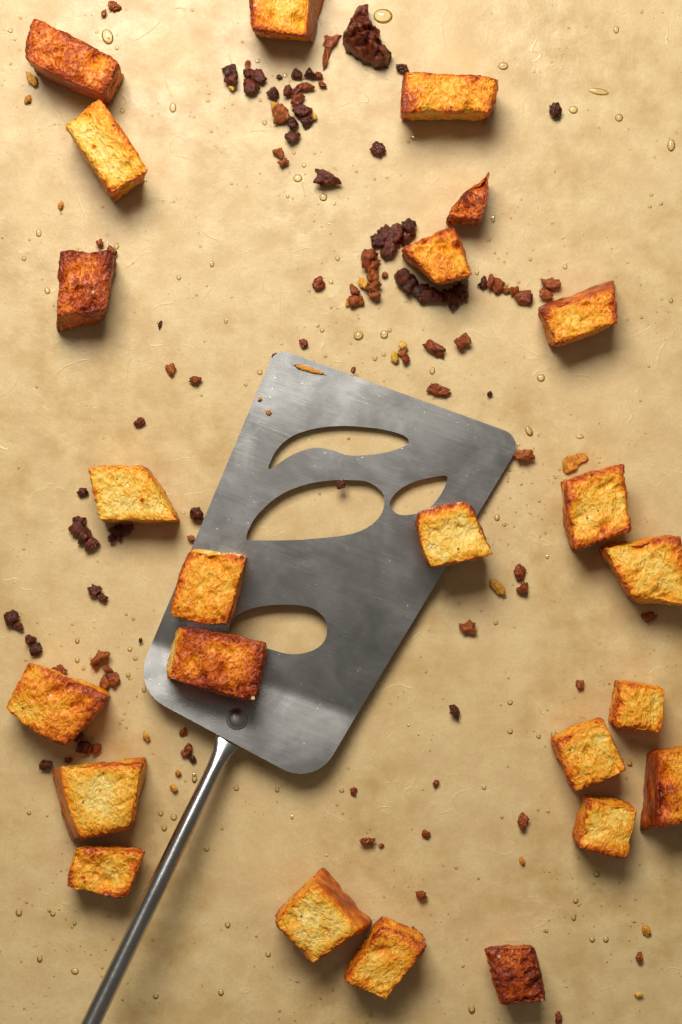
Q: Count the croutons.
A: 24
